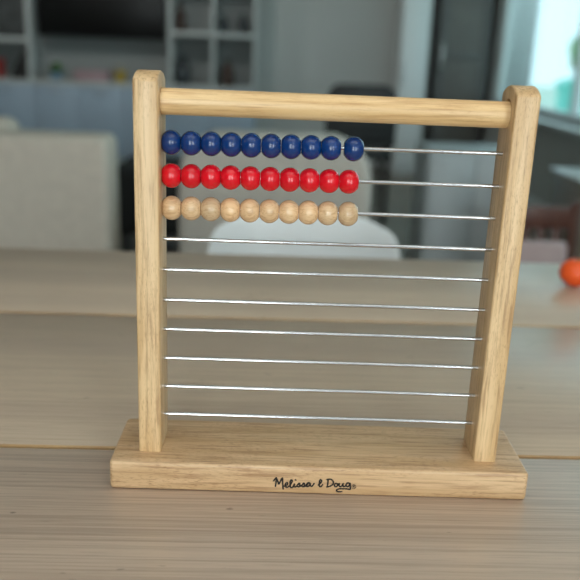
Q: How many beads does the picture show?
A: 30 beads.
